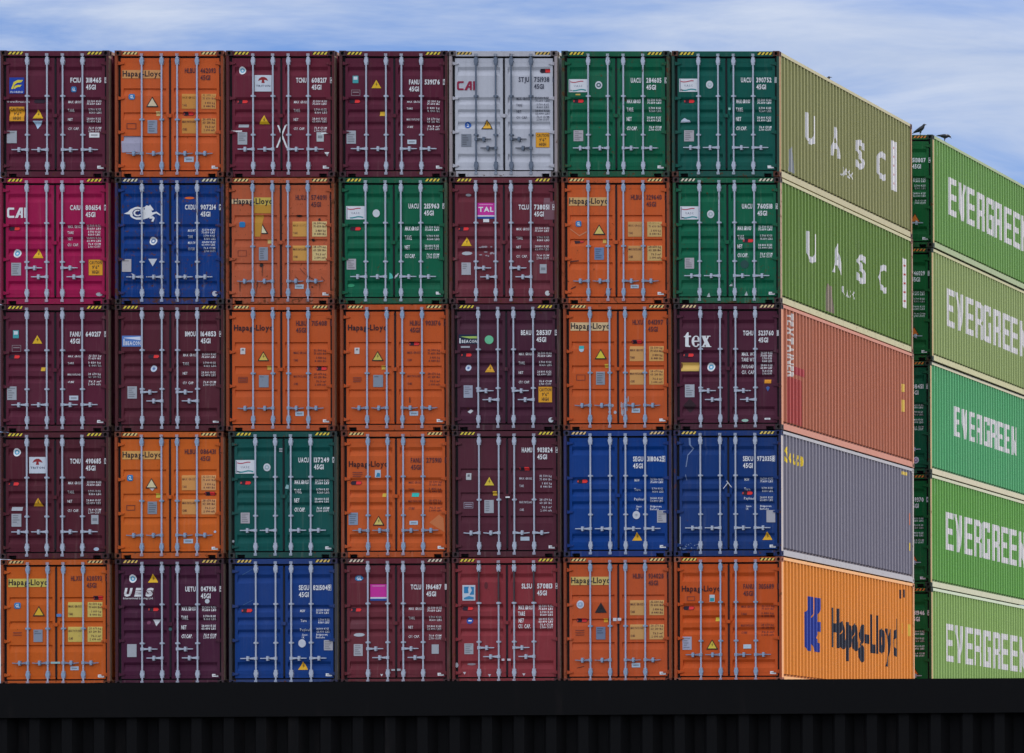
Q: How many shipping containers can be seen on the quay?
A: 40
